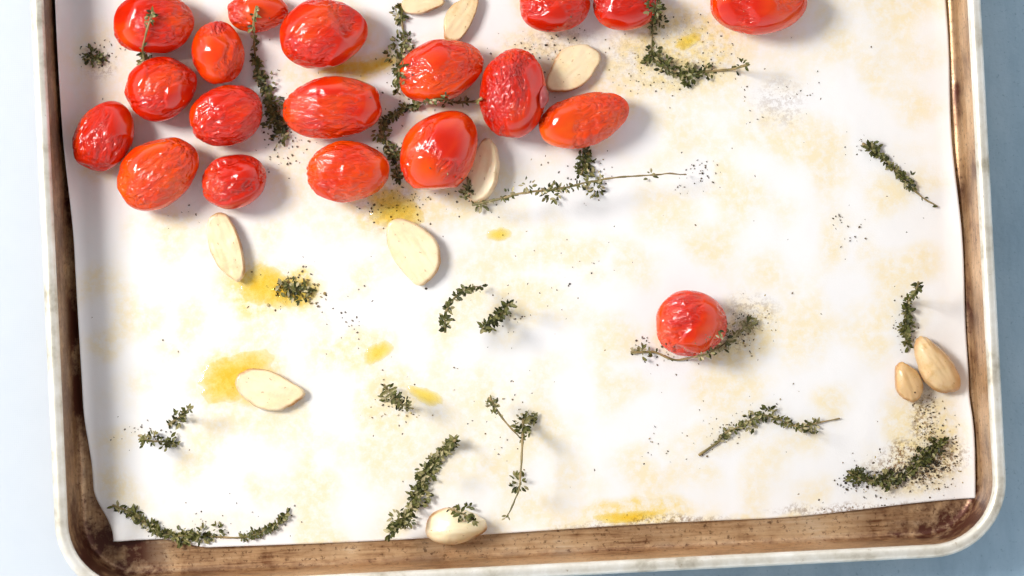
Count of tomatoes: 19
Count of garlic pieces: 10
